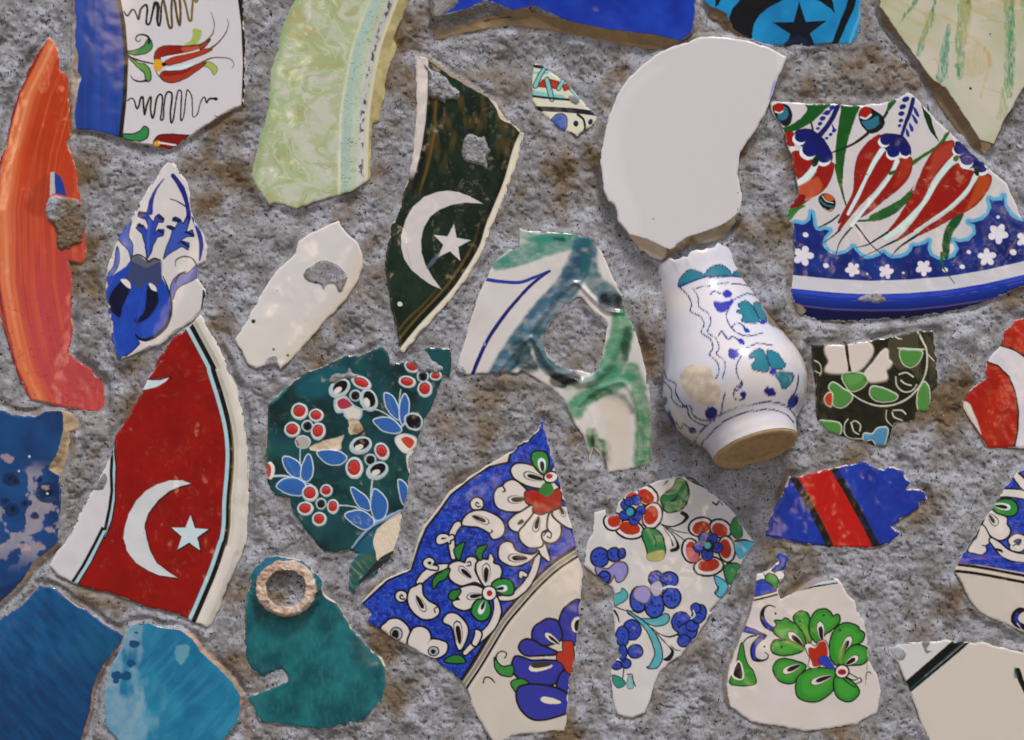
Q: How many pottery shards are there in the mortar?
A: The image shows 27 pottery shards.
